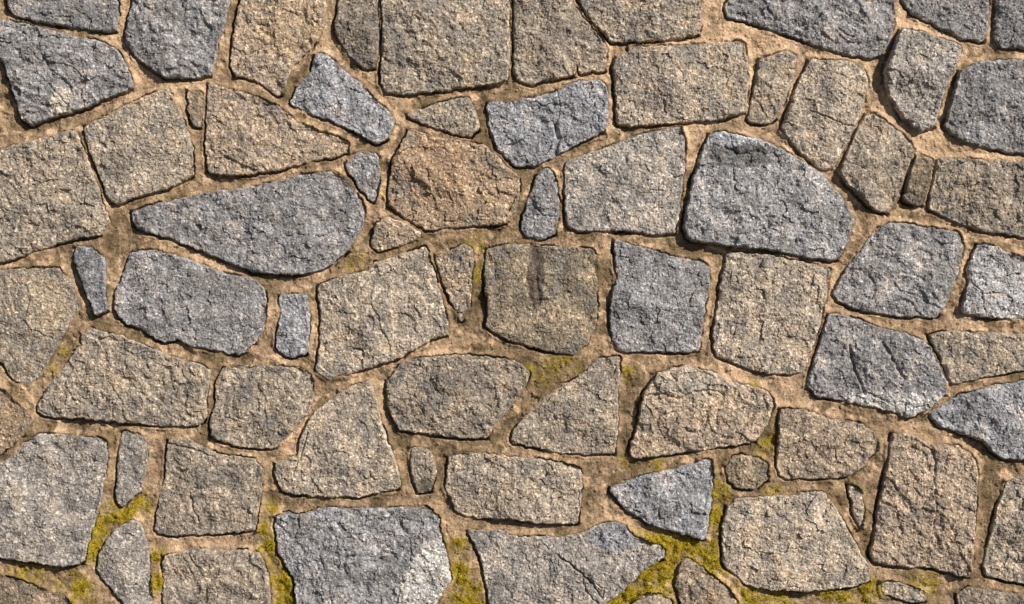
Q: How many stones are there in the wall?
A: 75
